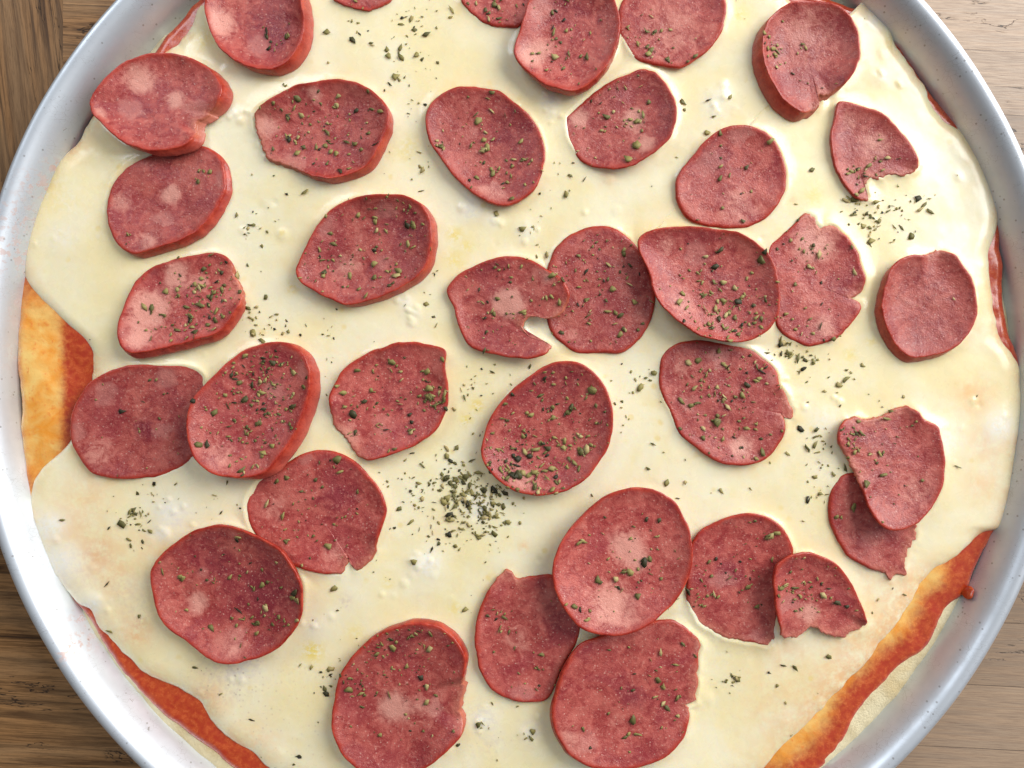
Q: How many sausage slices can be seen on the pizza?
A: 35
